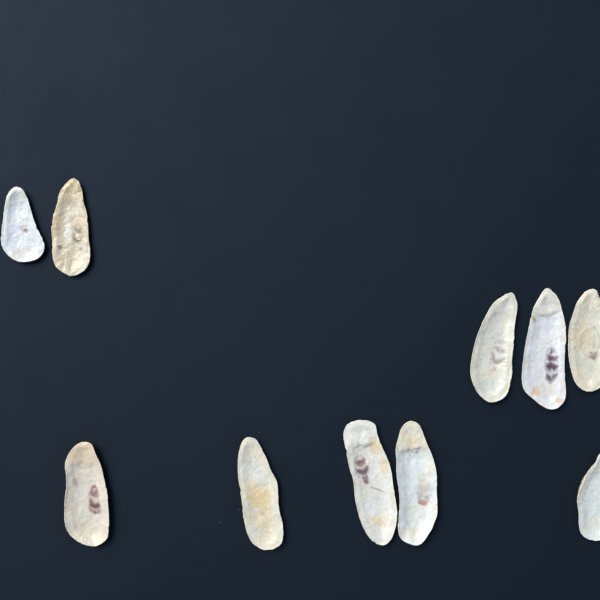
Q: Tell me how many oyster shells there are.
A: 10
